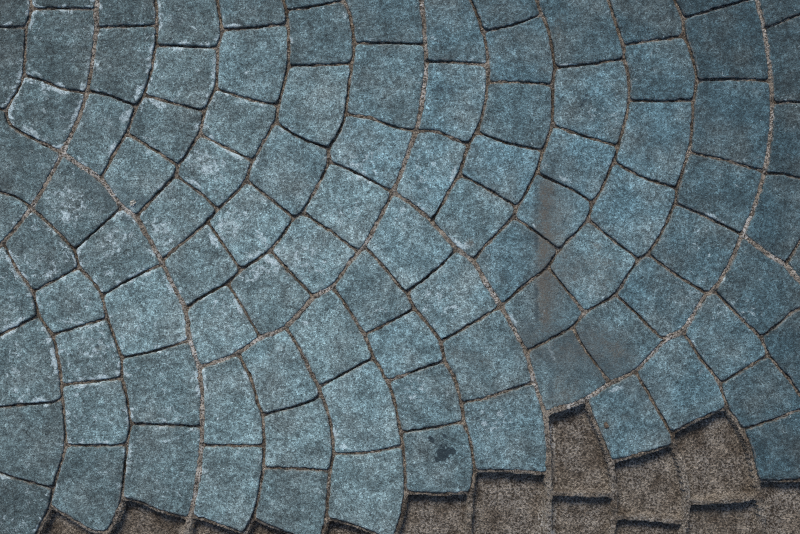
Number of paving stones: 101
